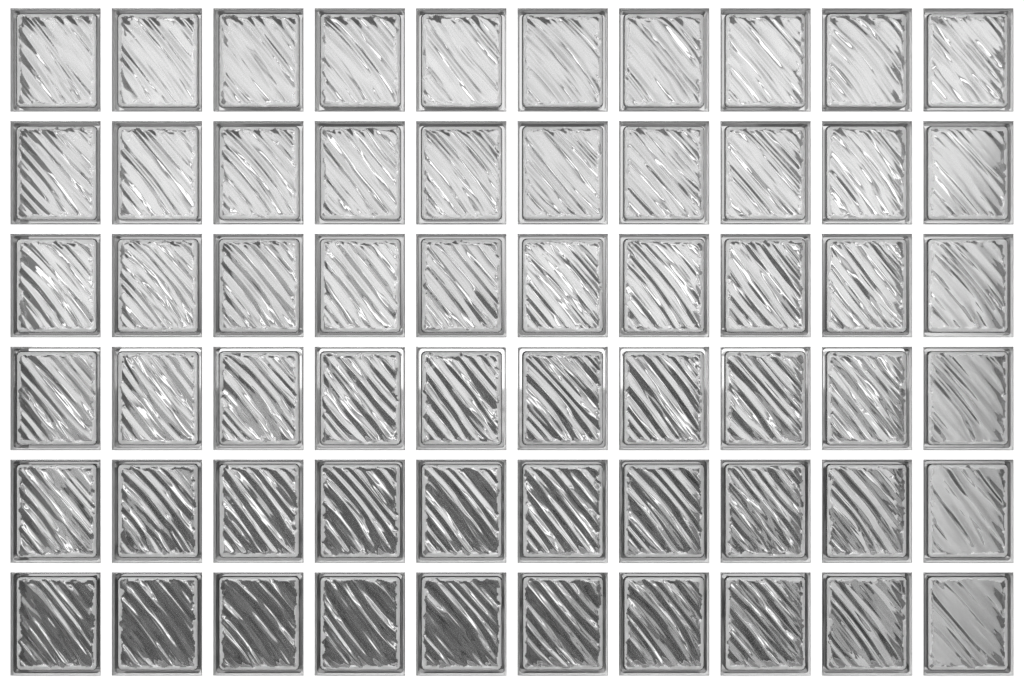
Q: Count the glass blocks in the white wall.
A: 60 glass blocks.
